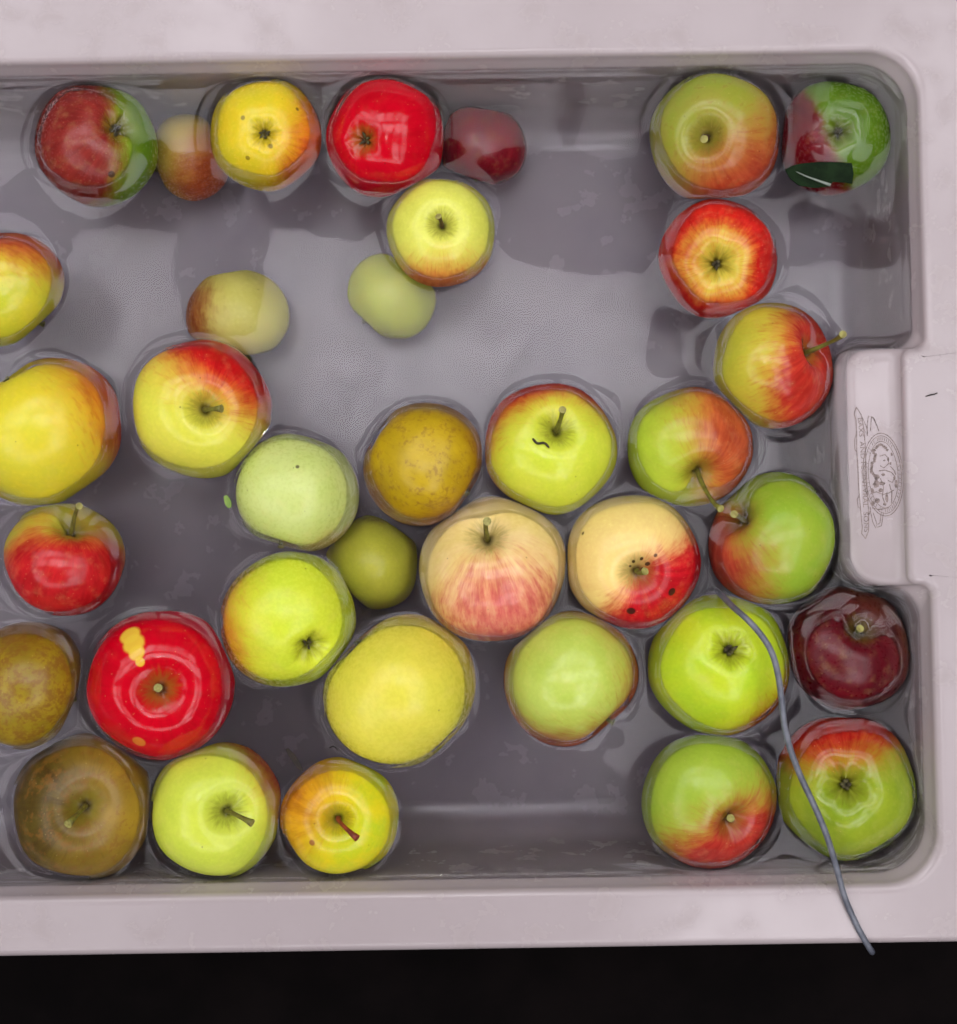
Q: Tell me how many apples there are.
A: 36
